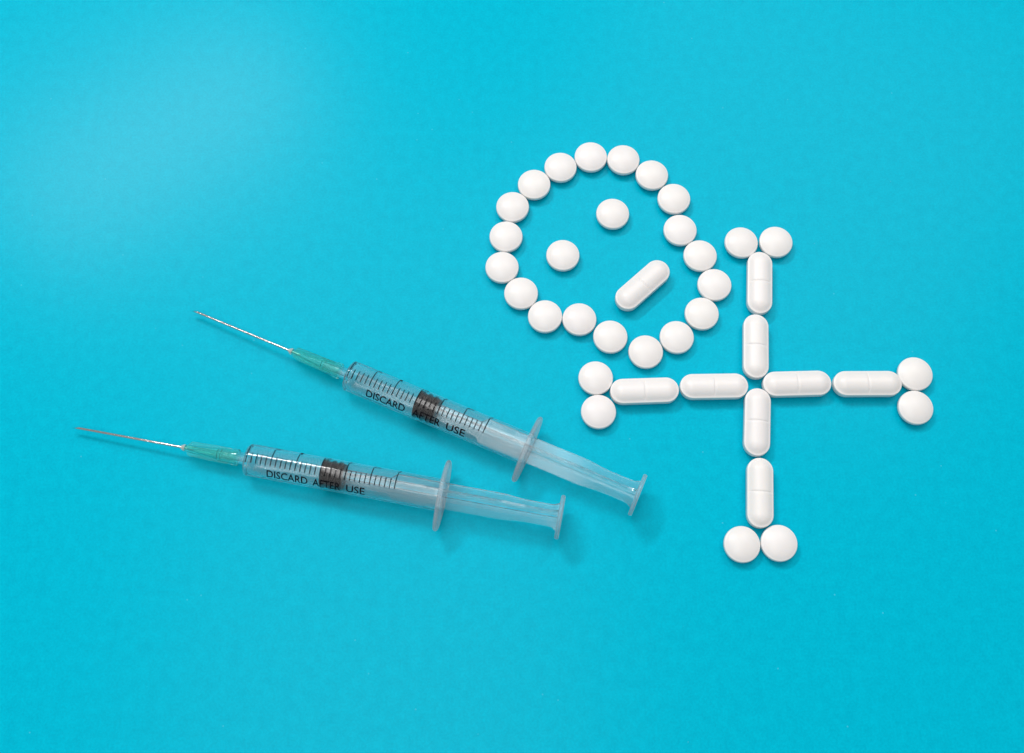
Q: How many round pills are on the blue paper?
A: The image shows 29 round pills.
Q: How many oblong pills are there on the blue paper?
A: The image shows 9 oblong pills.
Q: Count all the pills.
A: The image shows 38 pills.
